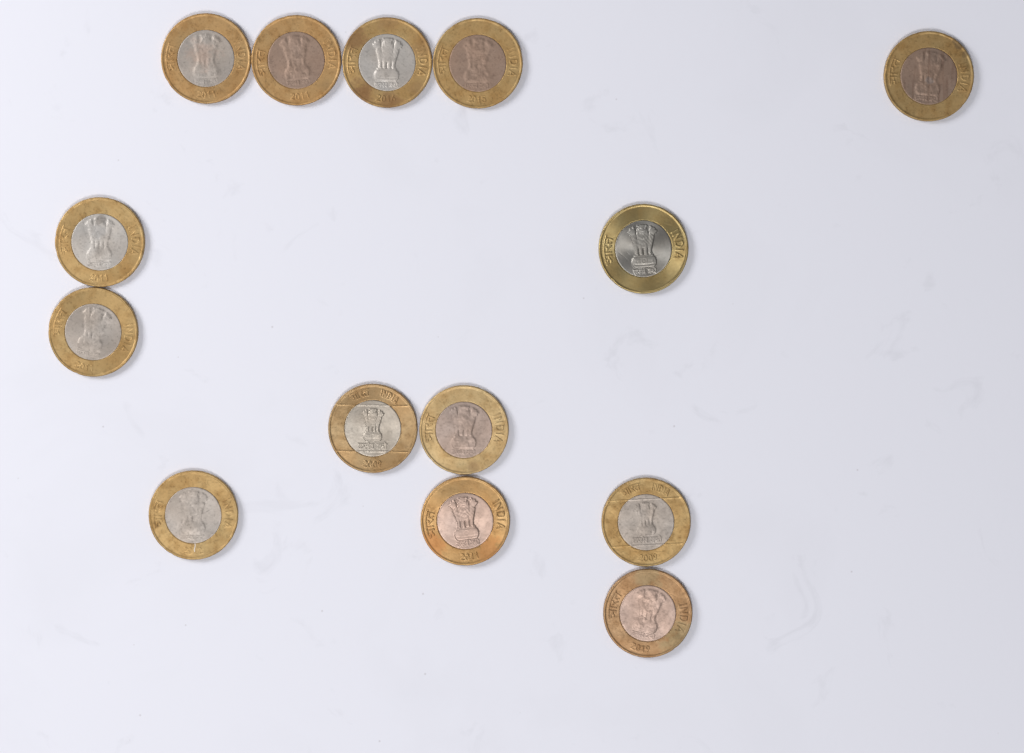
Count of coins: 14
